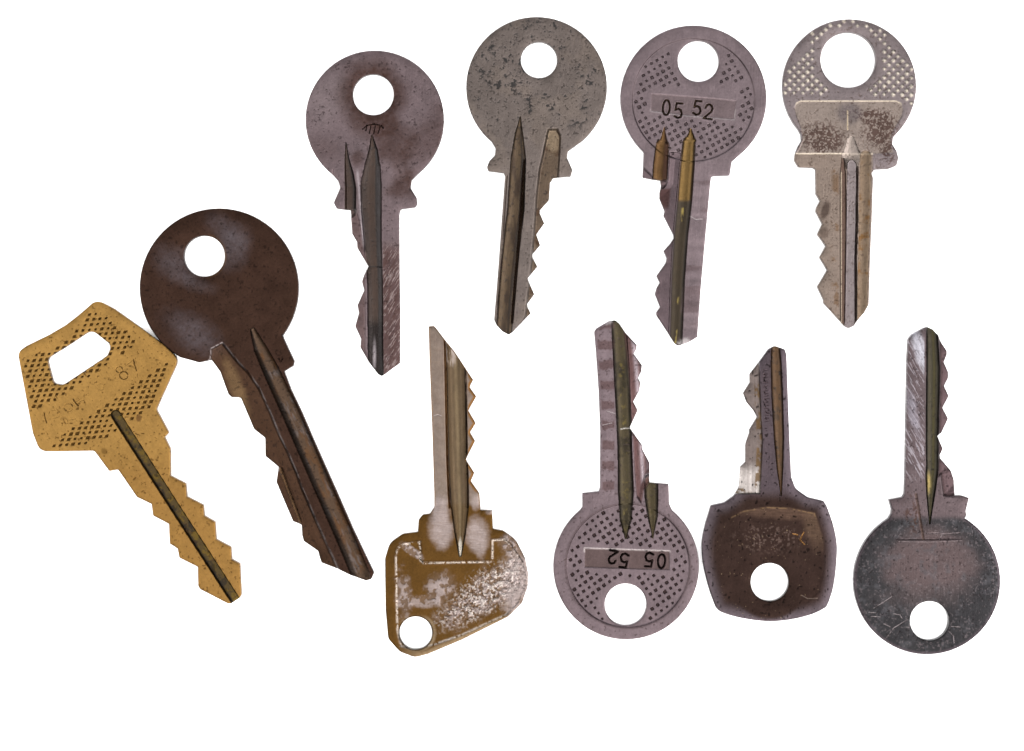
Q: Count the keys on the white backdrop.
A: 10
